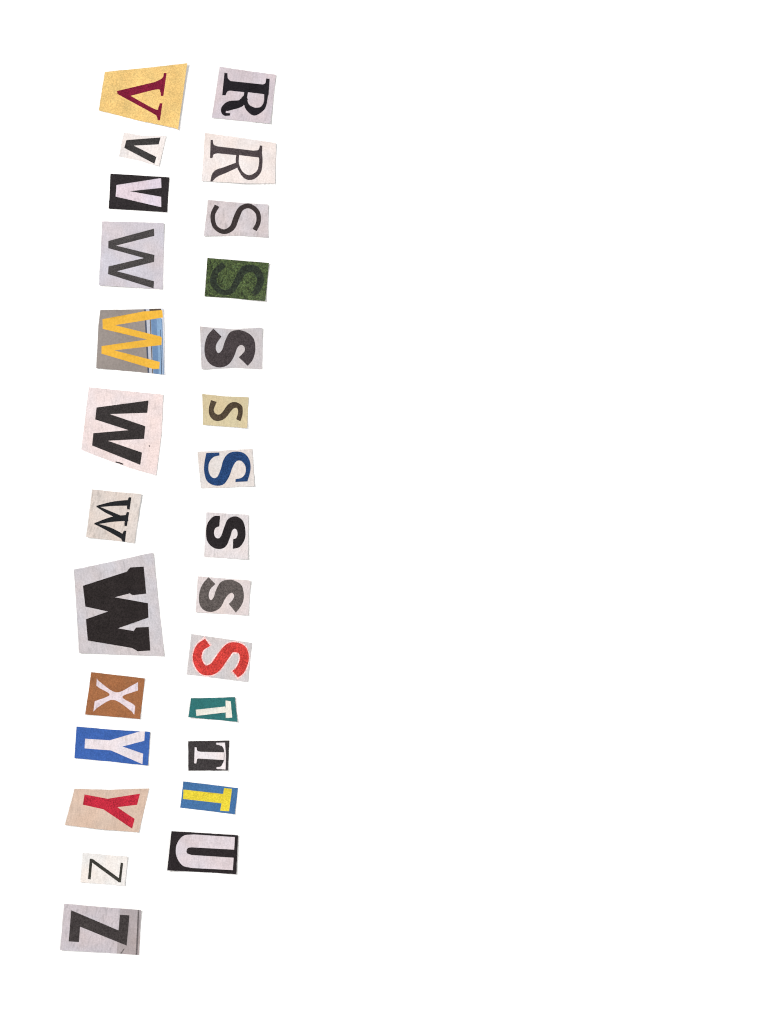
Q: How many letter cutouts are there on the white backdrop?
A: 27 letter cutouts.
